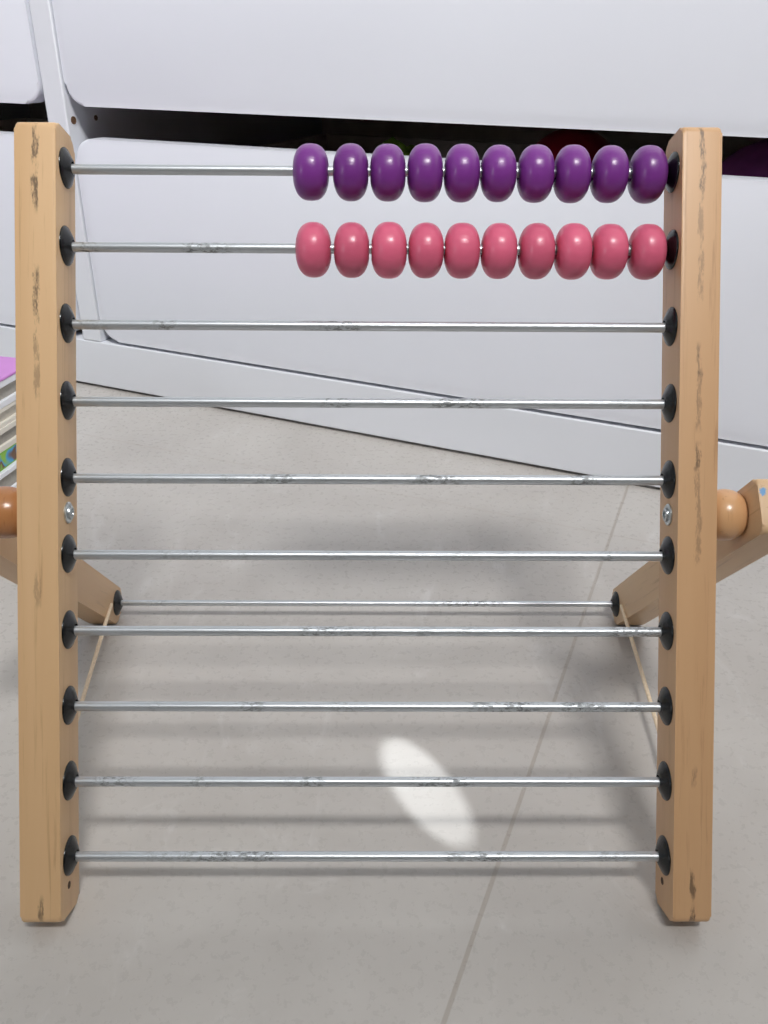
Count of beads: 20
